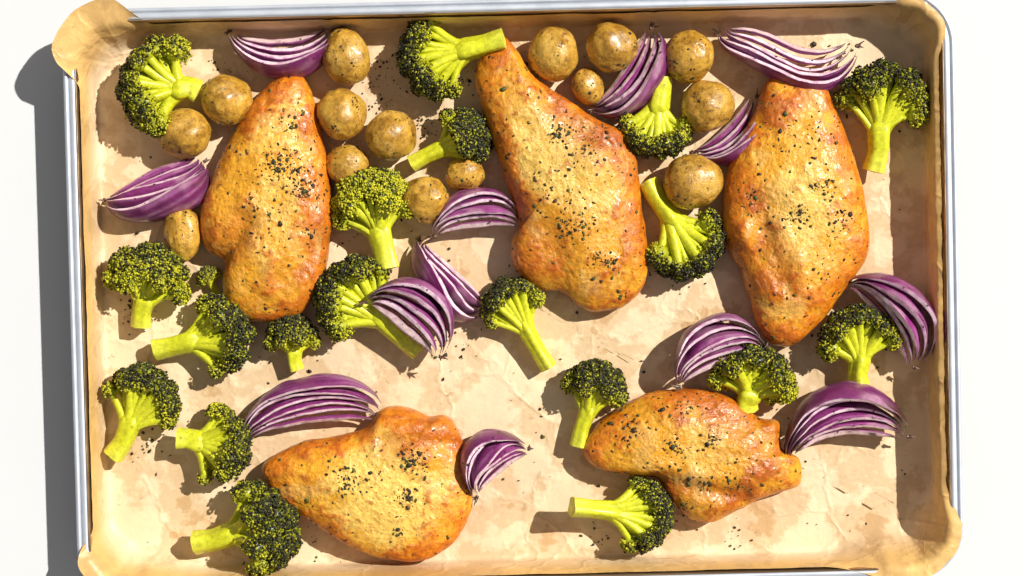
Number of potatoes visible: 15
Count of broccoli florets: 20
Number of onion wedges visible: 13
